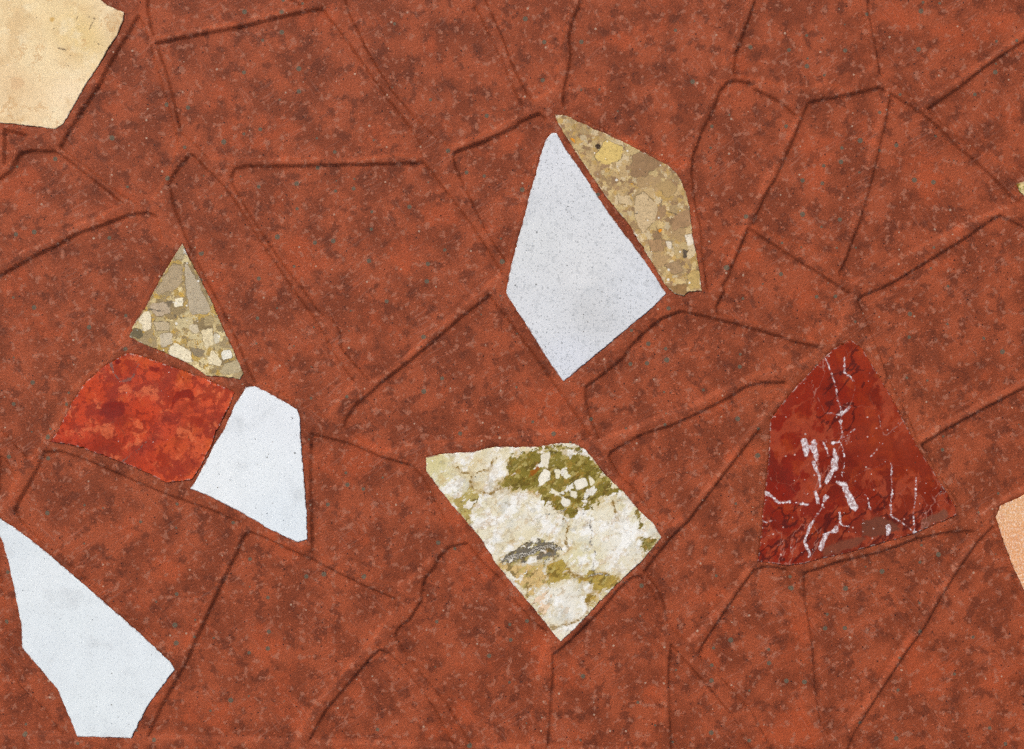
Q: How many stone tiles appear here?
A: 11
